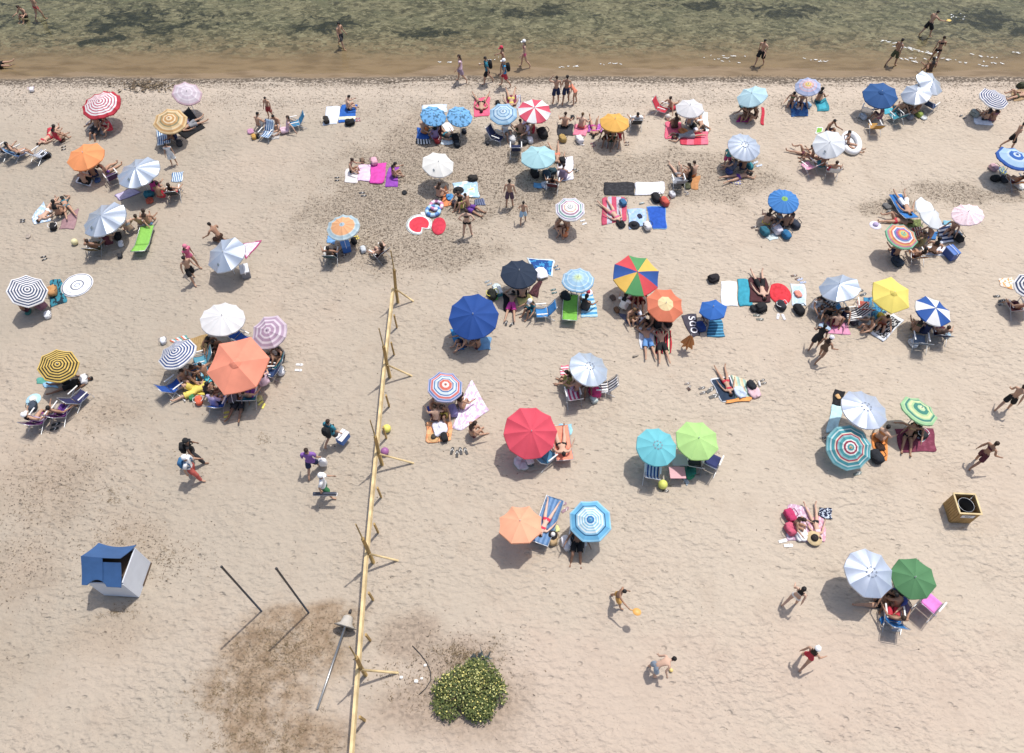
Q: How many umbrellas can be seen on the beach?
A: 59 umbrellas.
